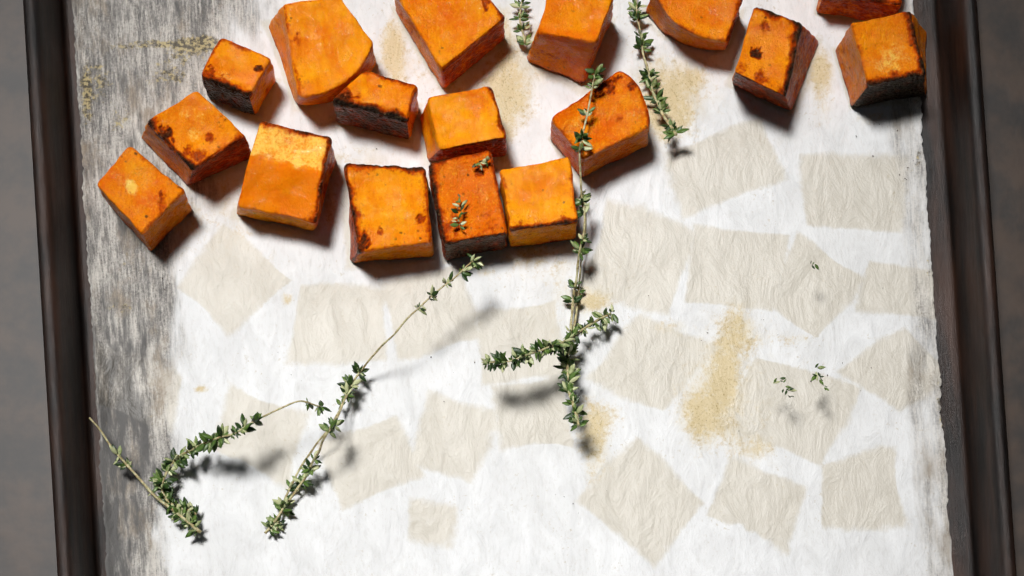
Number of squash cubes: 17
